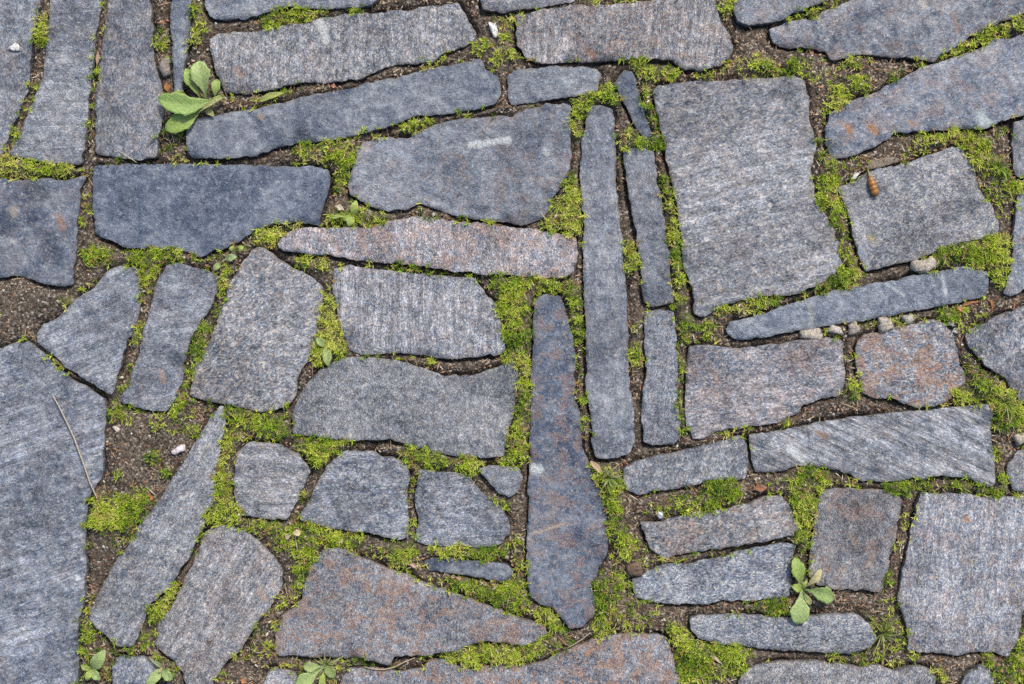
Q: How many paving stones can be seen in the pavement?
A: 57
